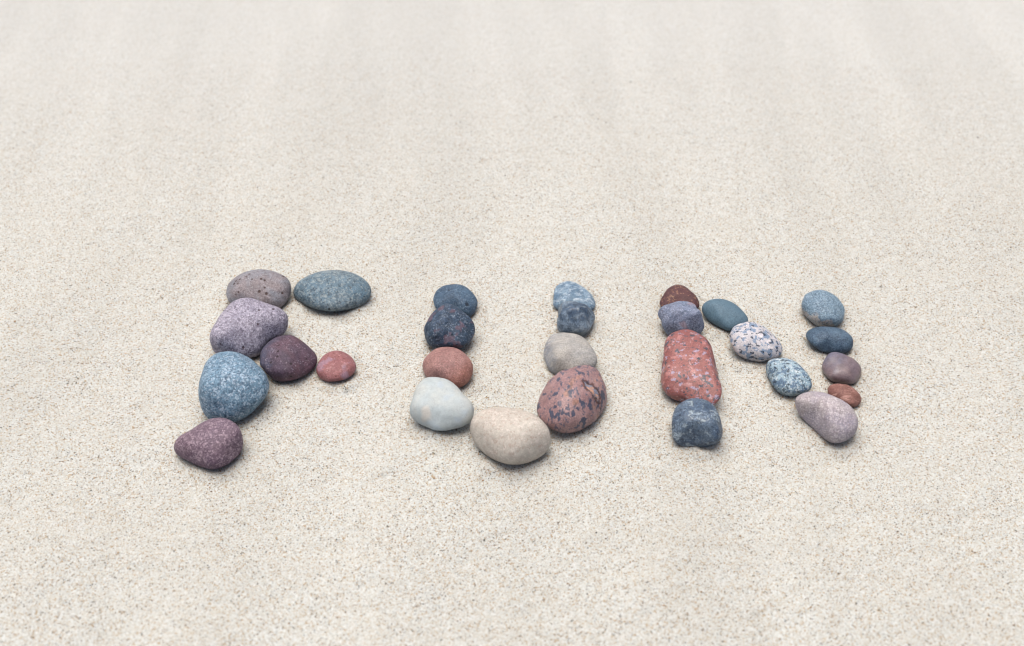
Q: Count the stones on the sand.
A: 28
